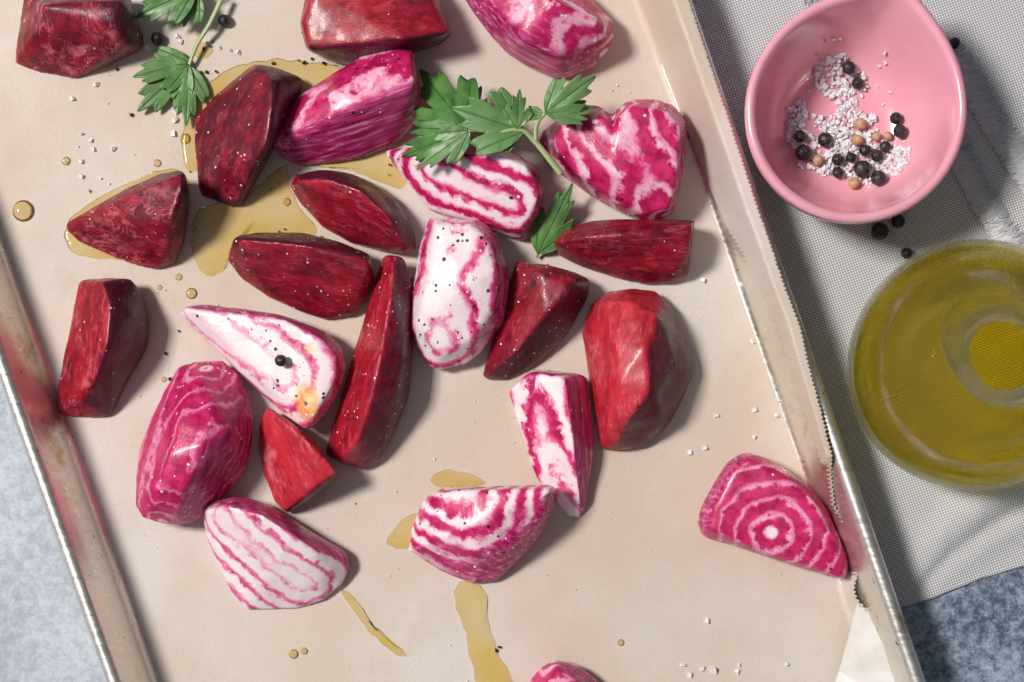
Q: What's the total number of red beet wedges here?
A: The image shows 12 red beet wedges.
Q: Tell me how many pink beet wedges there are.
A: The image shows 12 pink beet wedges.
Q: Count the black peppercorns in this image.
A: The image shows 22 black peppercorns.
